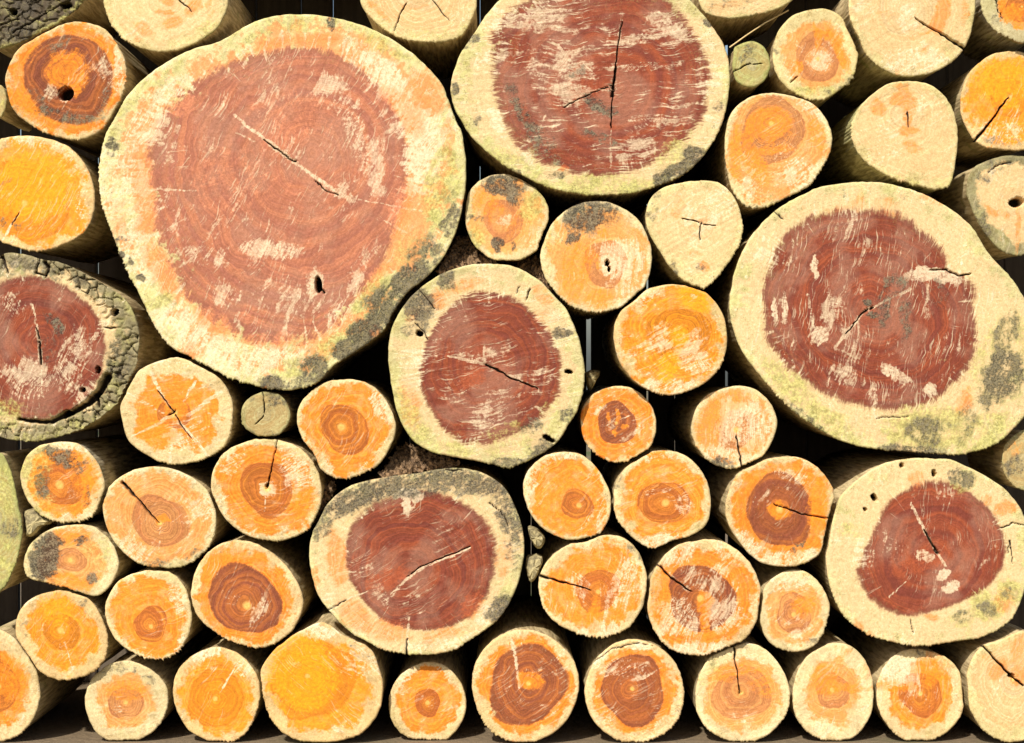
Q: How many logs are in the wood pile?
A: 57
